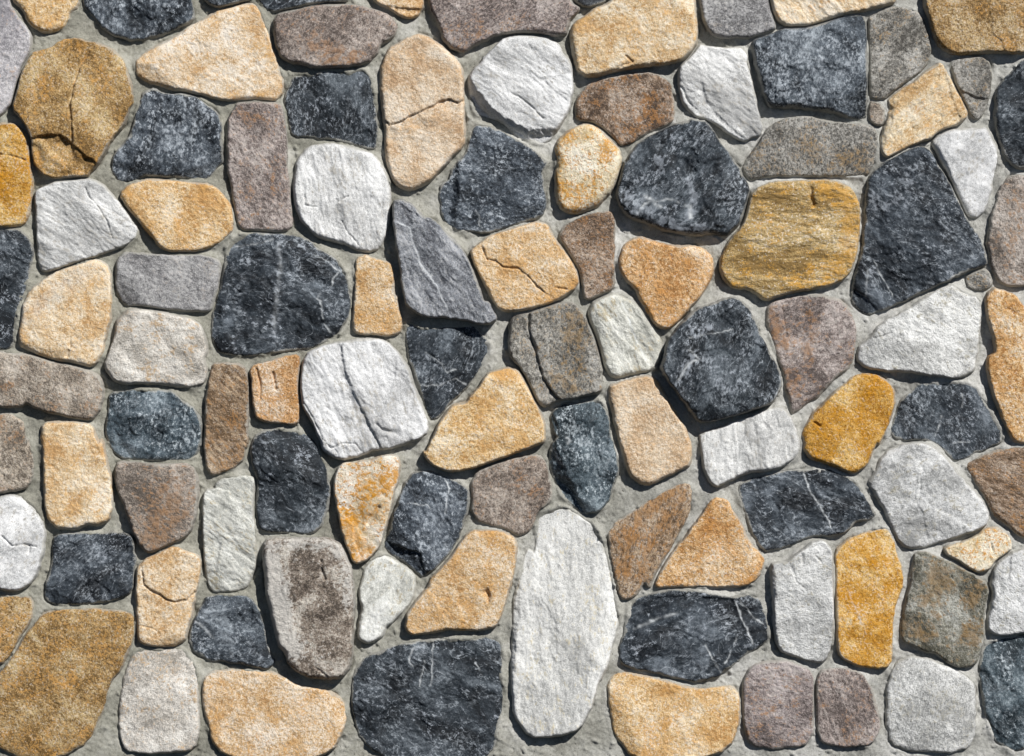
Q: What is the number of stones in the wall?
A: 106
